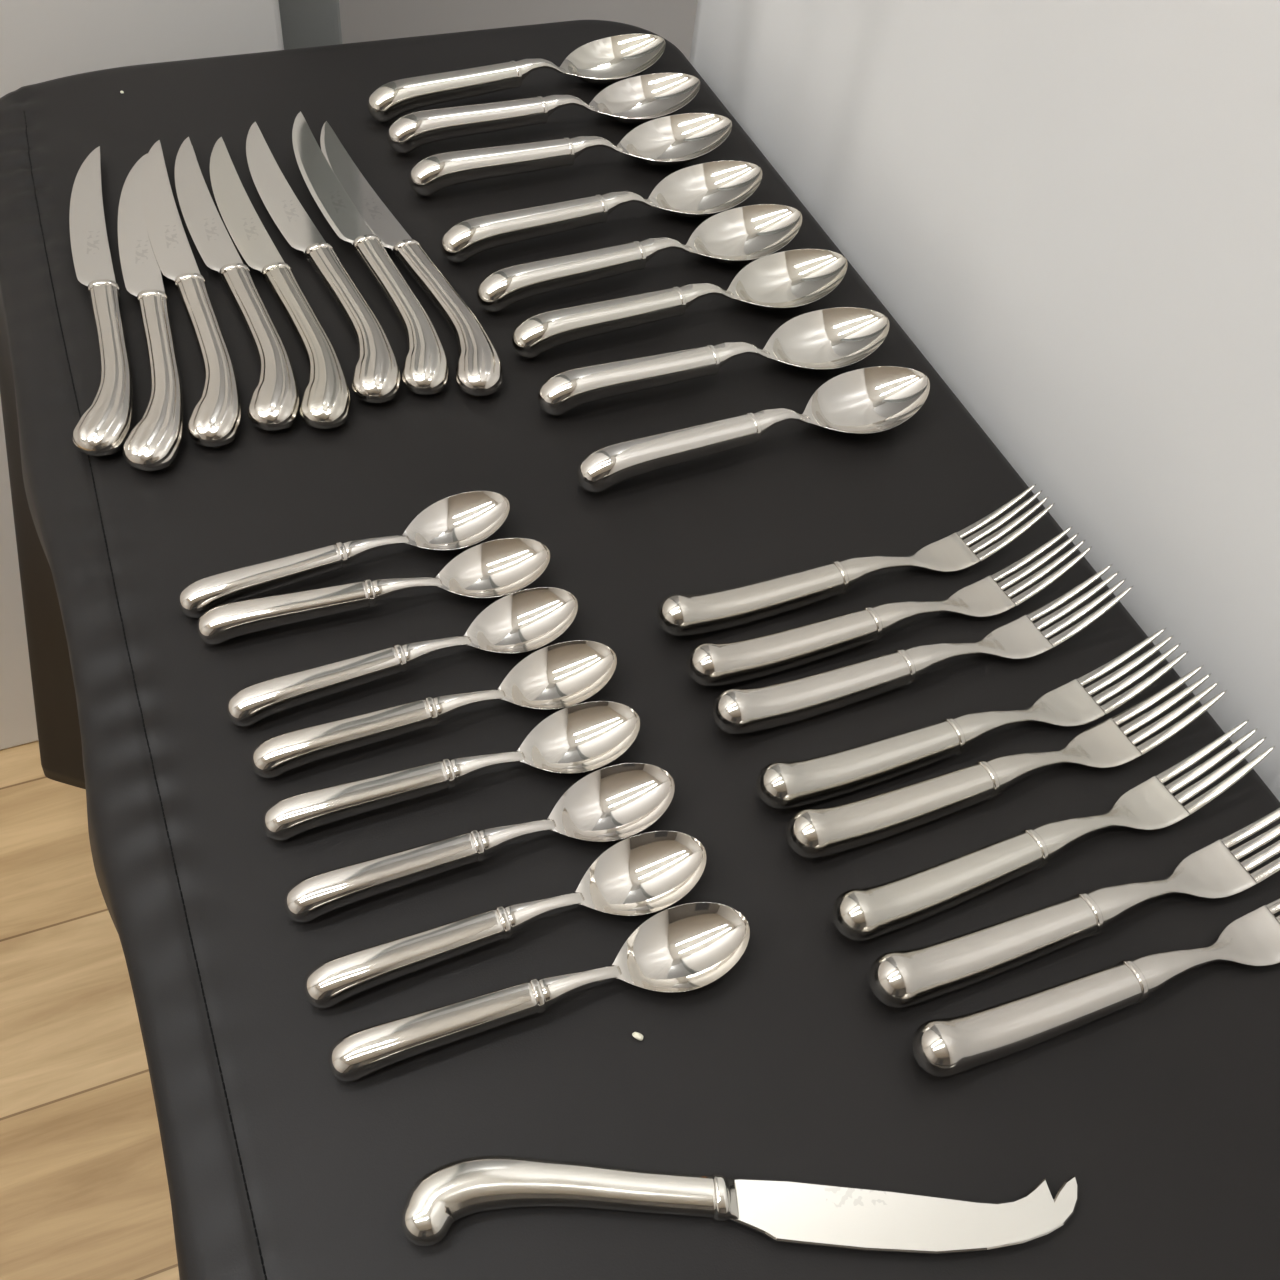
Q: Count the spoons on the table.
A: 16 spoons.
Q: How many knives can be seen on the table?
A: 9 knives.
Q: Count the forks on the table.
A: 8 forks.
